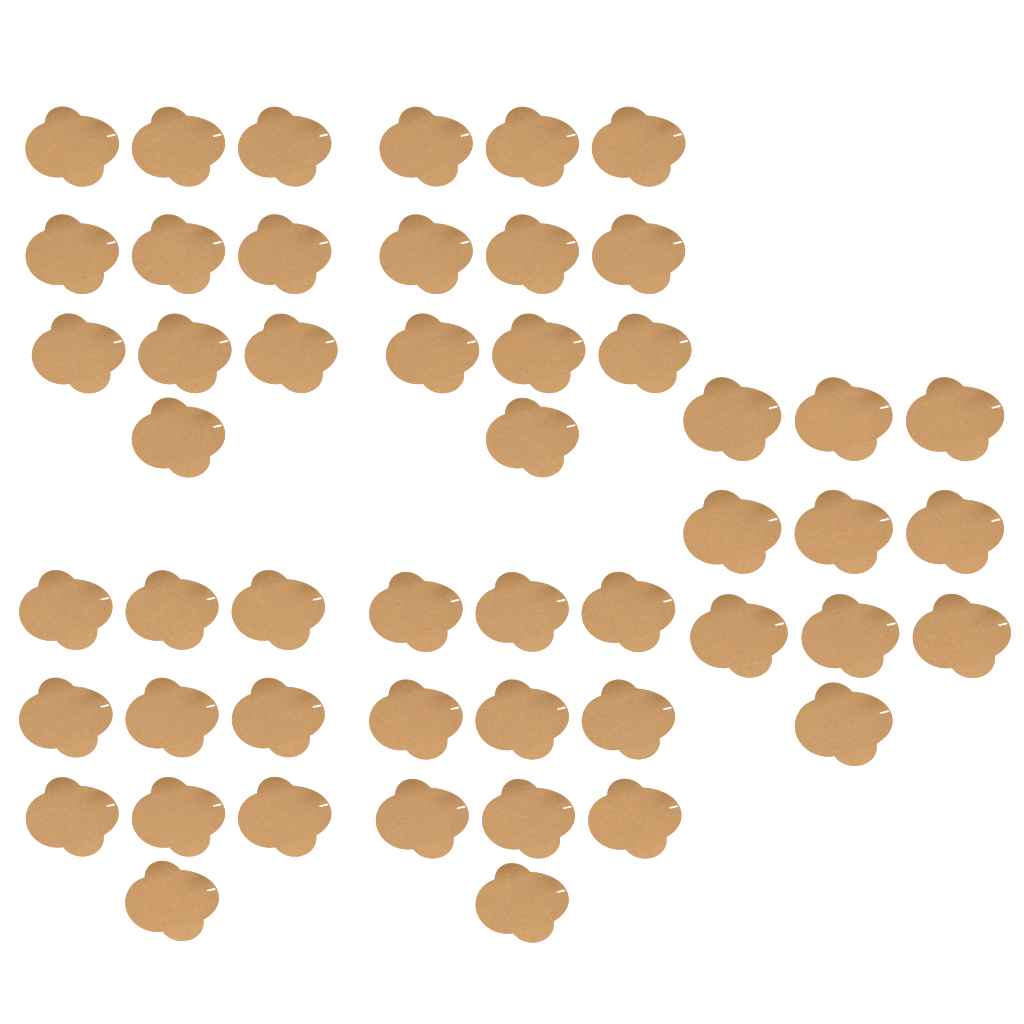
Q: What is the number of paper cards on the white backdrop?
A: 50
